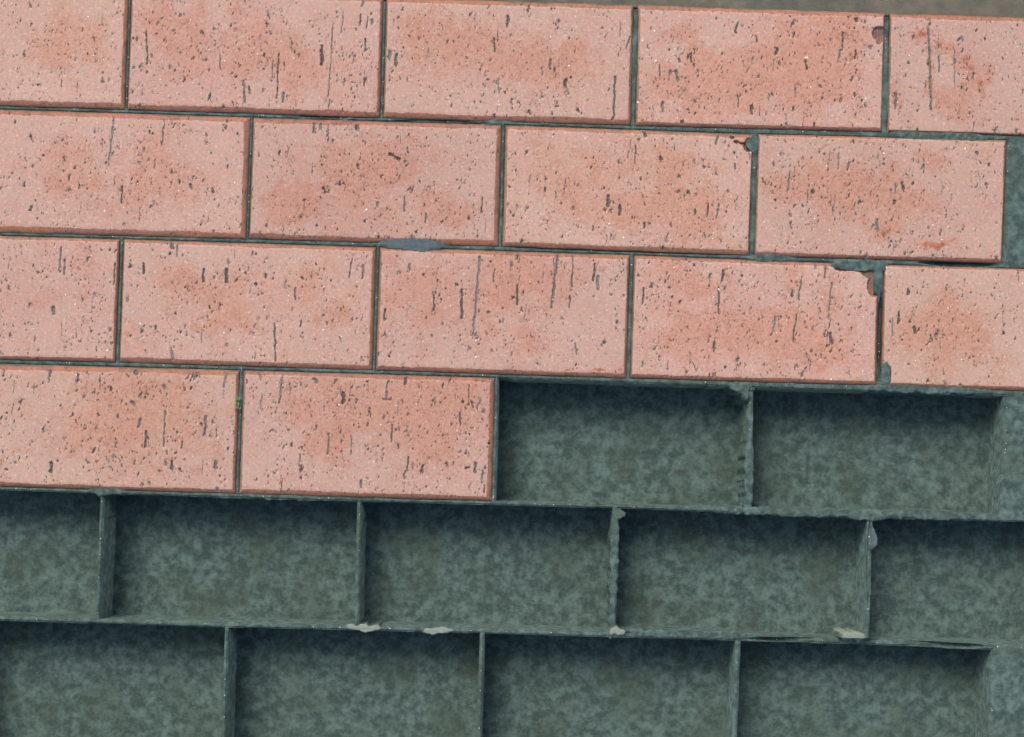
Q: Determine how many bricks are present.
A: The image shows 16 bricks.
